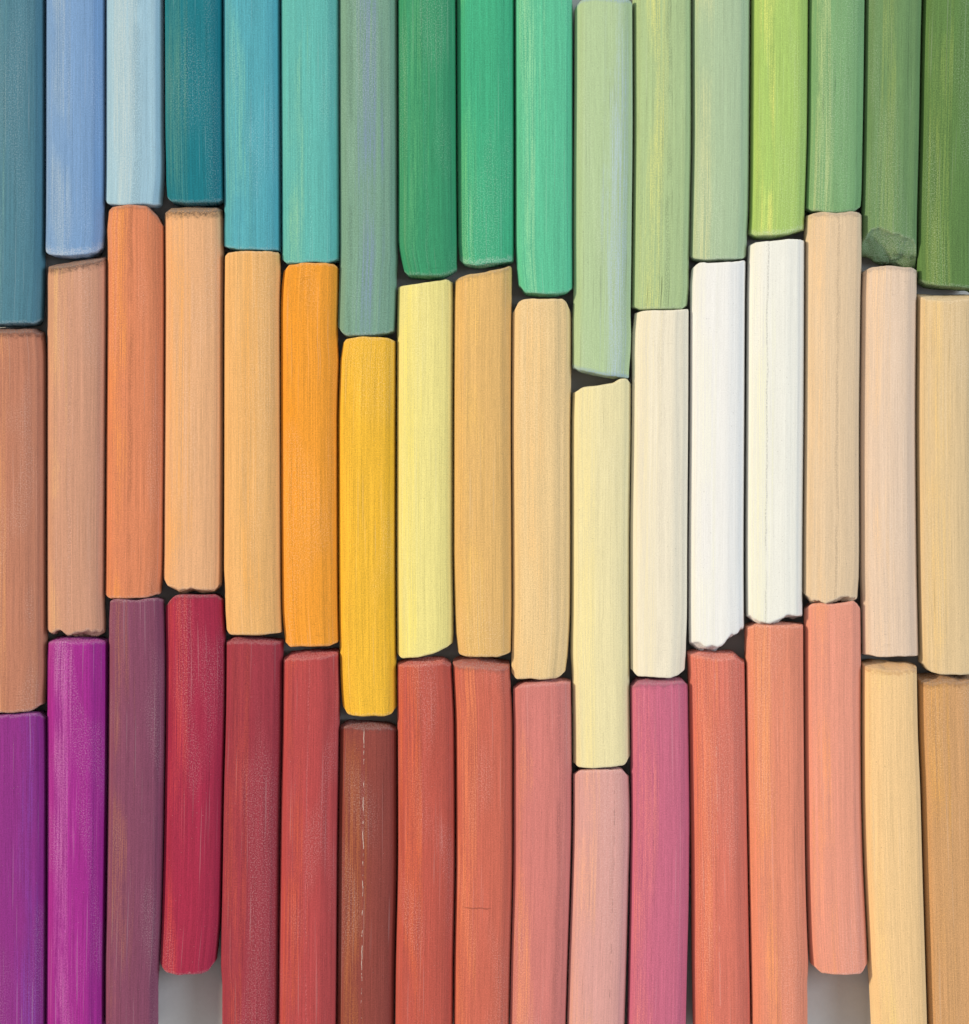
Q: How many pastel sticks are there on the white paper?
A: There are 51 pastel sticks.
